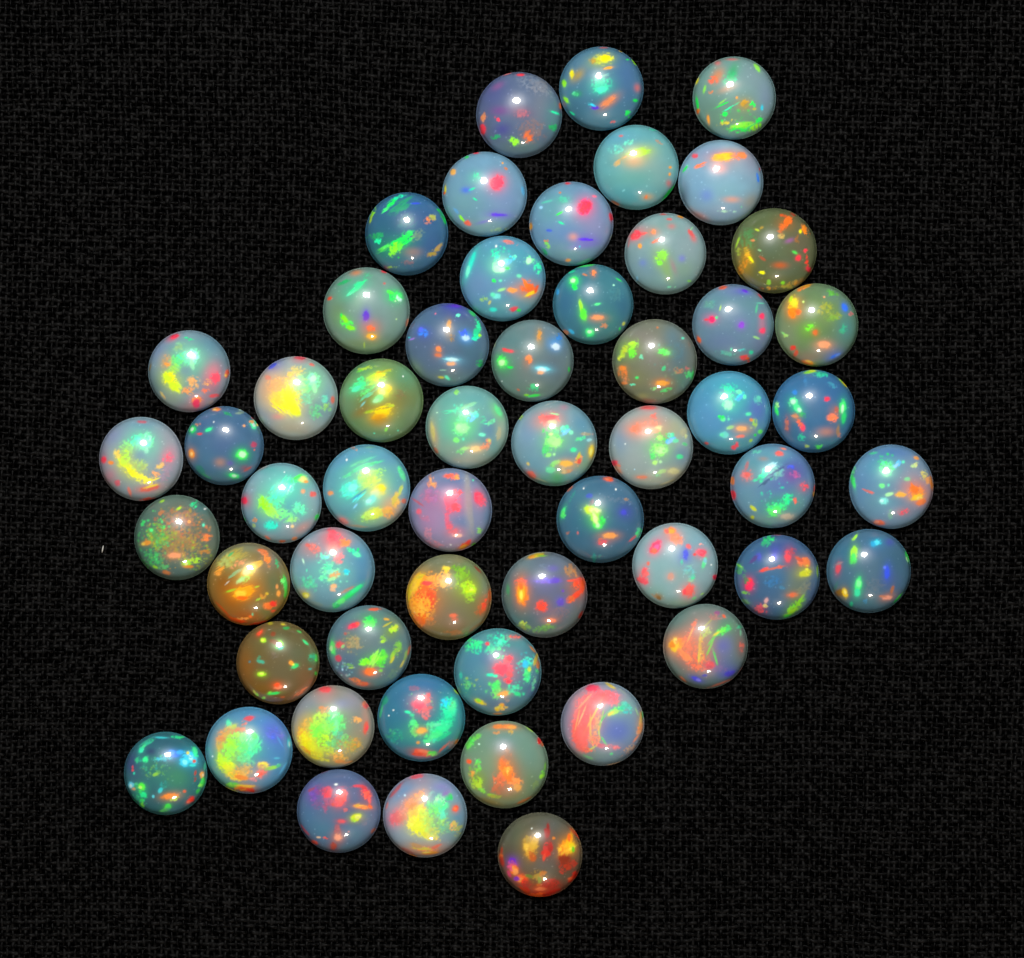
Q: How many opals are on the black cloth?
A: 55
